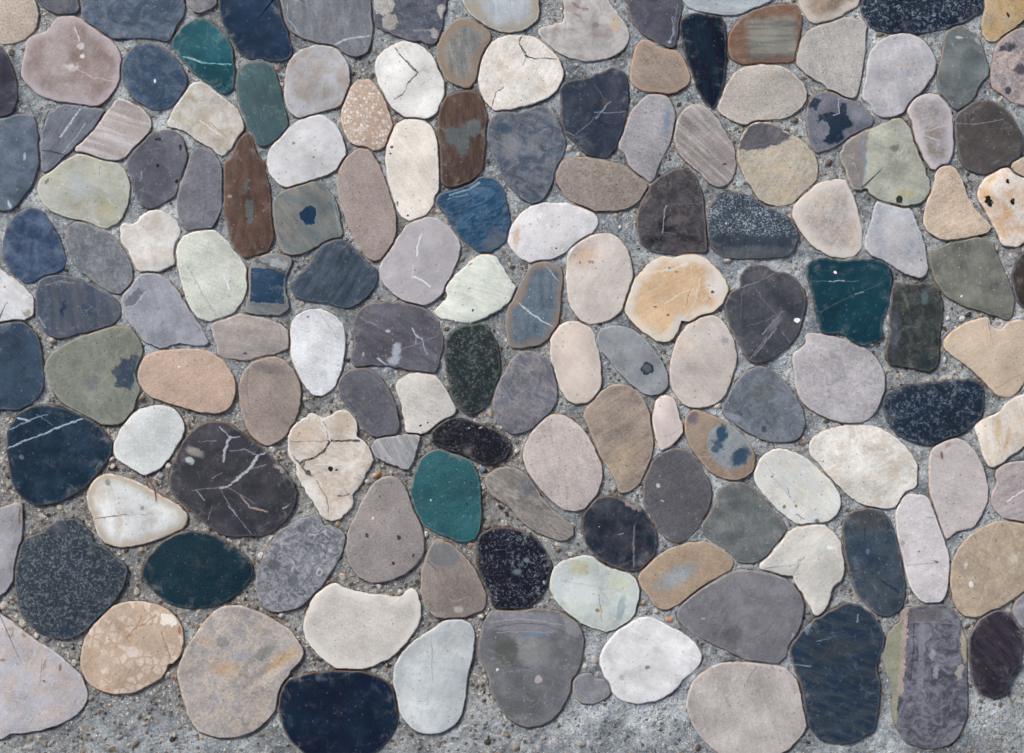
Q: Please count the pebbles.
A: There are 150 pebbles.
